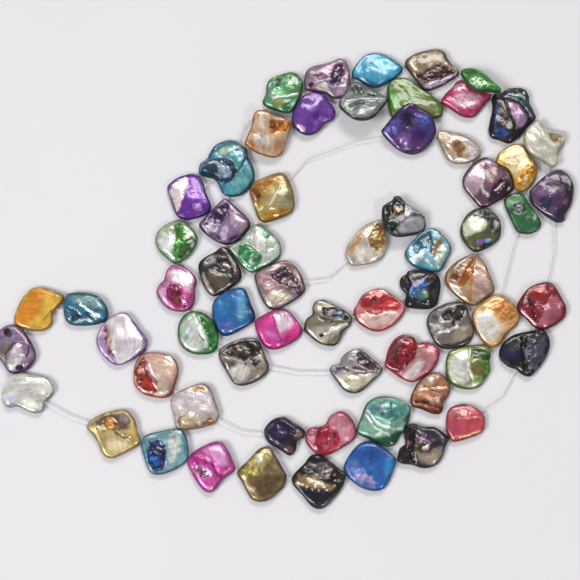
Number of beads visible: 65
